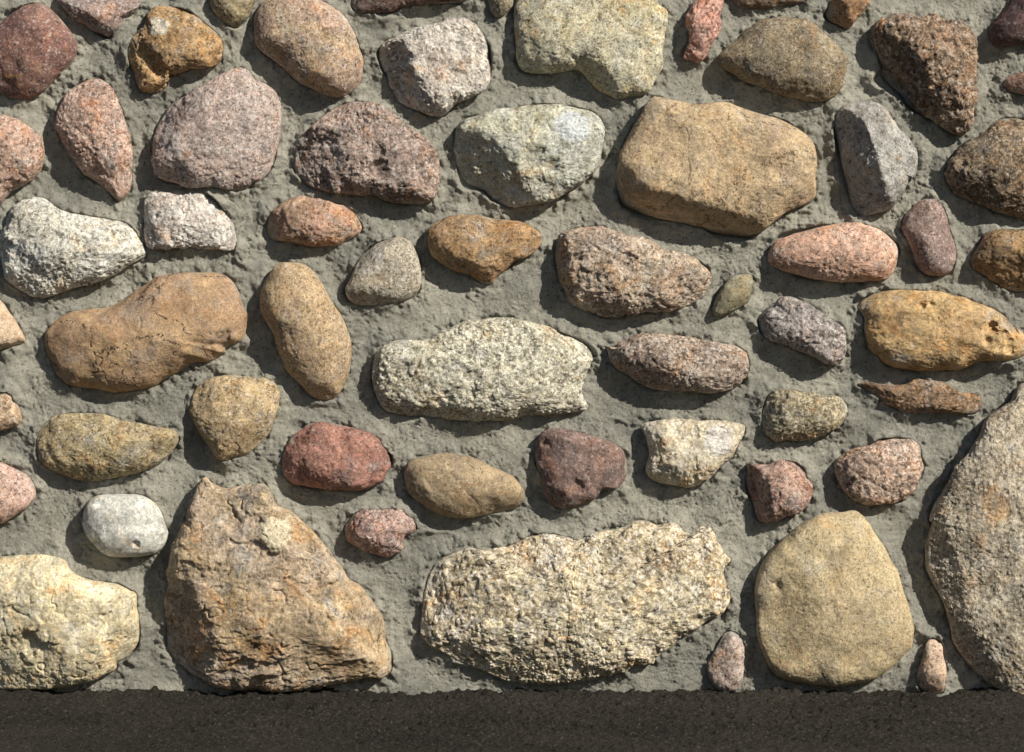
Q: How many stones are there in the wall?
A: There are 62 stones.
